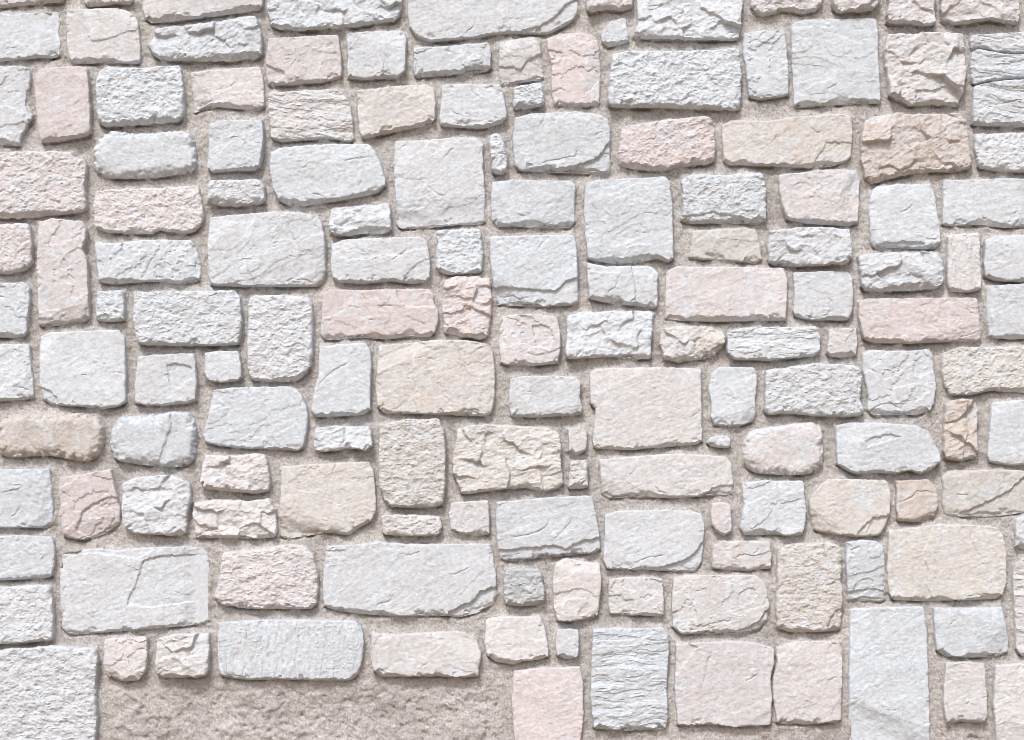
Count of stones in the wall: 154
